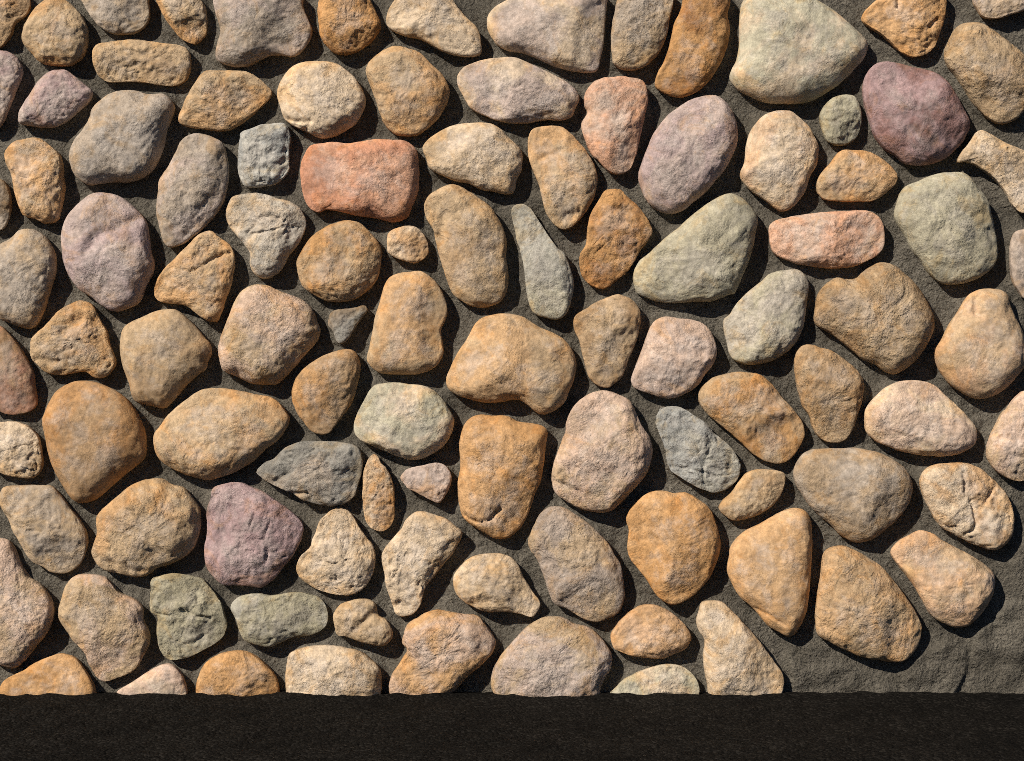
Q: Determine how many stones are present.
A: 104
